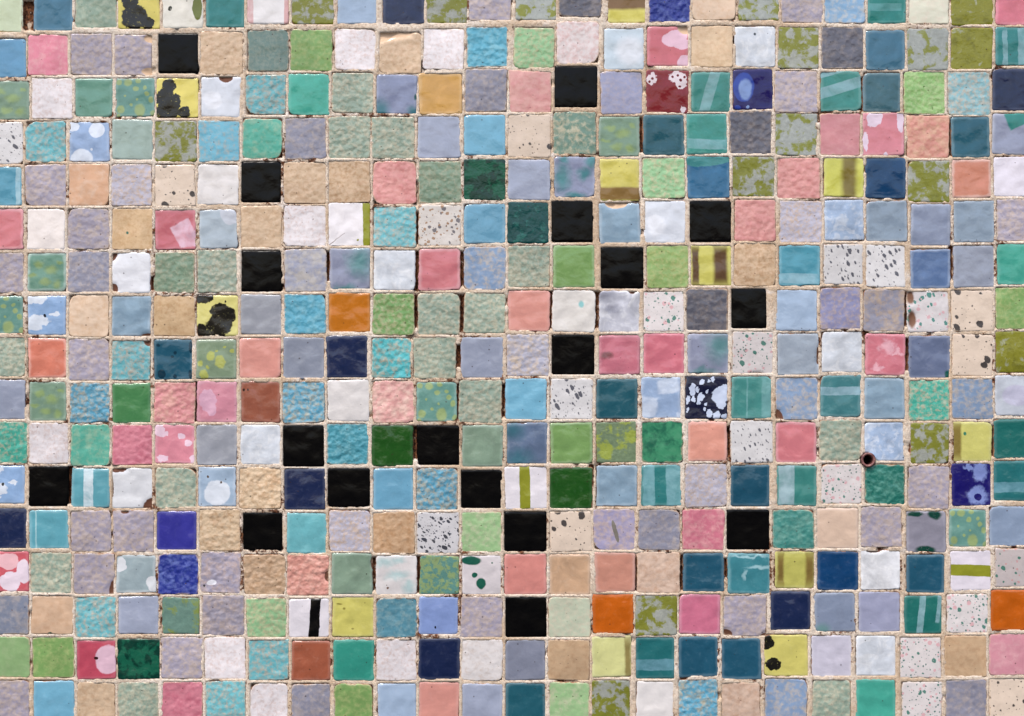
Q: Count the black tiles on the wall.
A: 18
